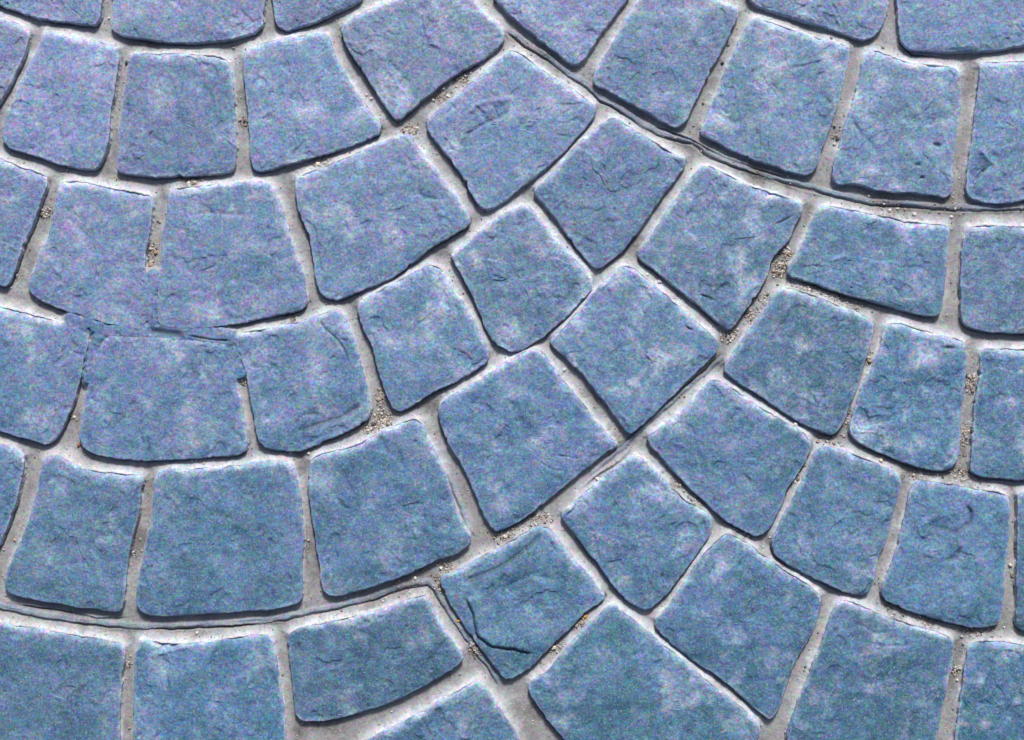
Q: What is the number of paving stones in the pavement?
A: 52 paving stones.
